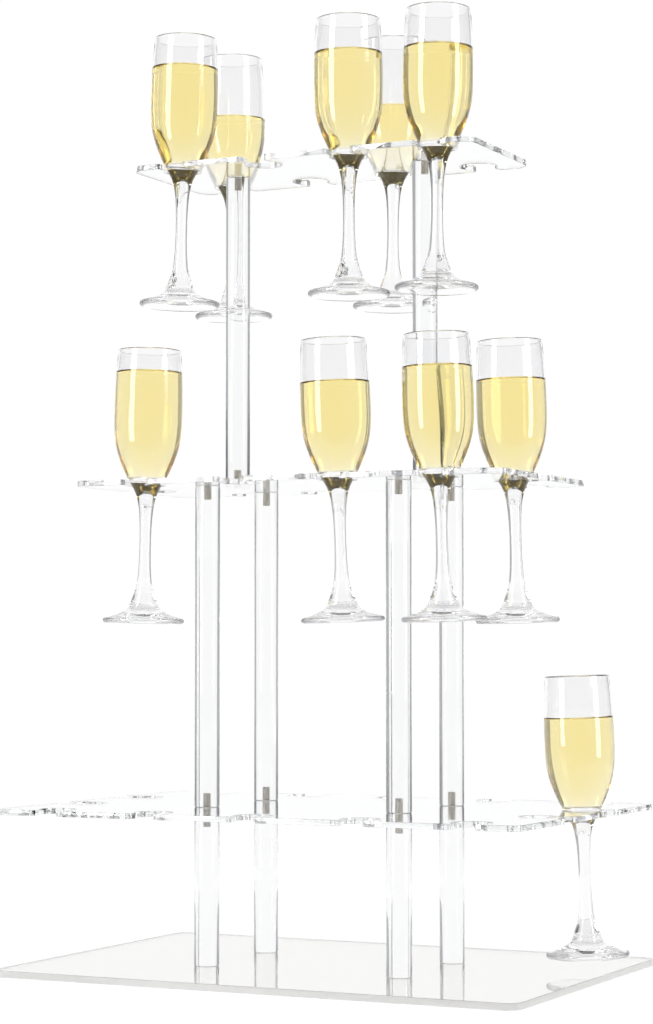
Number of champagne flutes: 10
